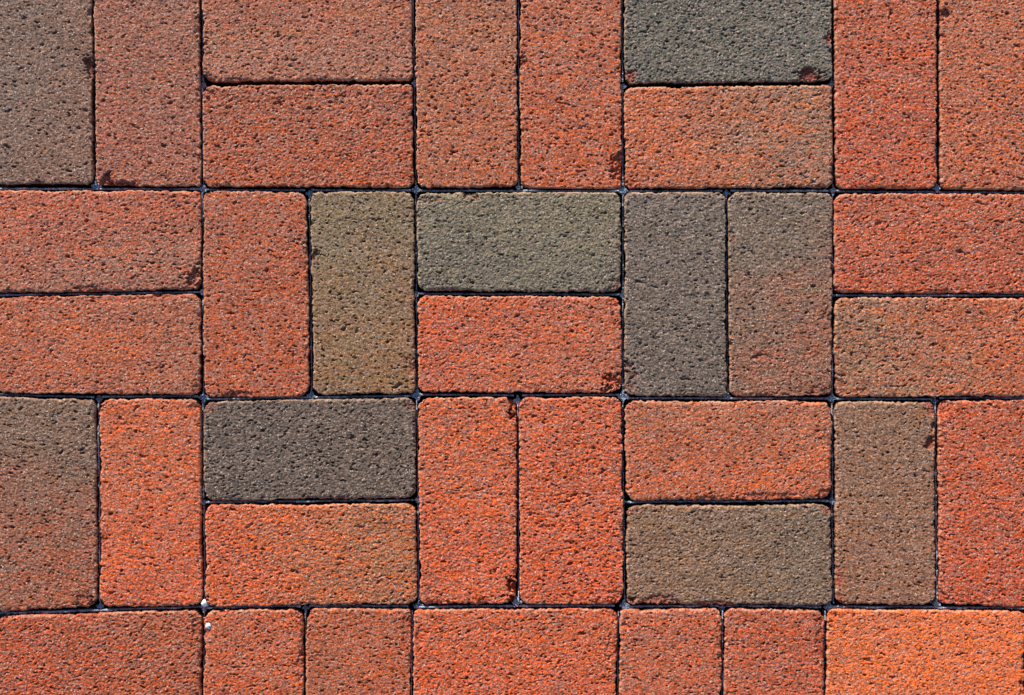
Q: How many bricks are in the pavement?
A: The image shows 37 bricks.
